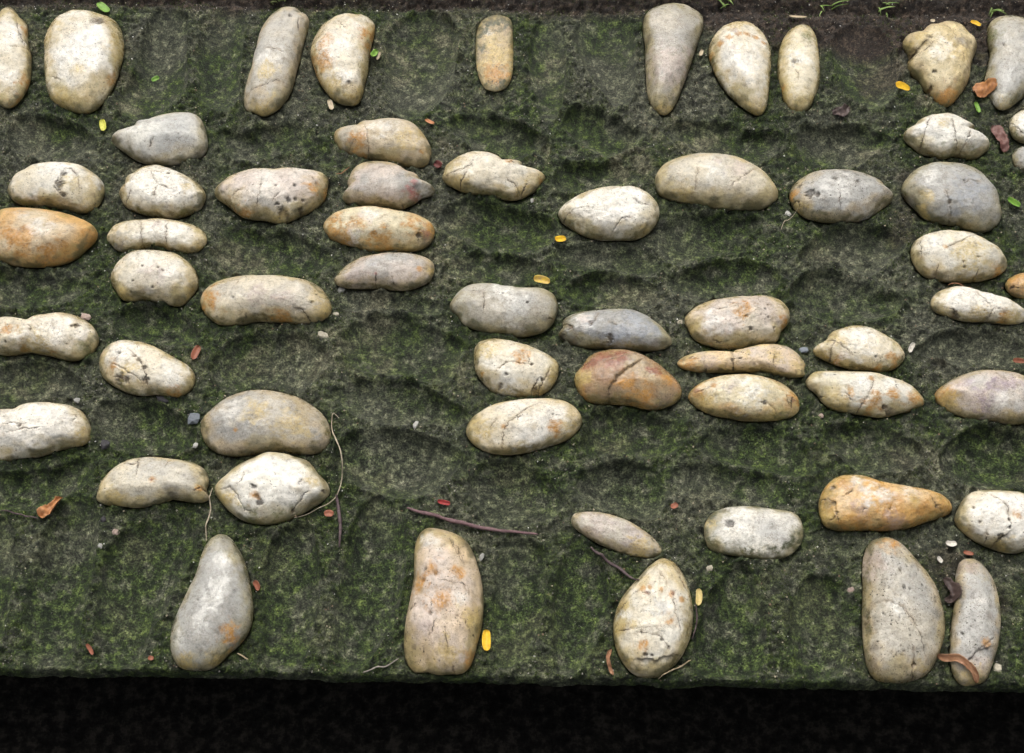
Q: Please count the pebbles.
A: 59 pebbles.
